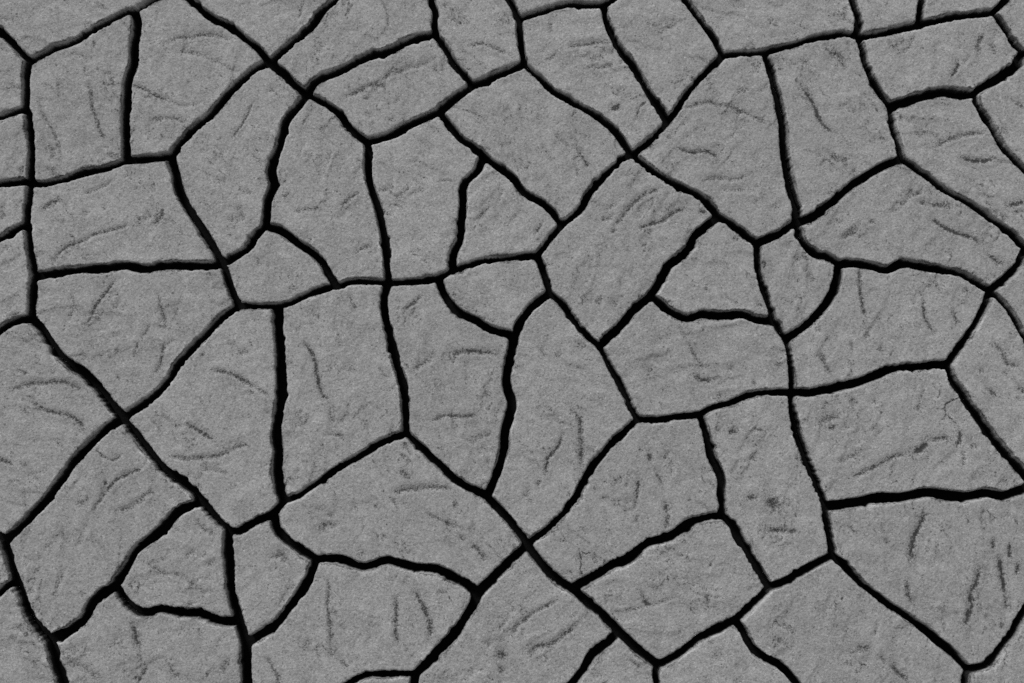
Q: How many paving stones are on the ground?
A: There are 64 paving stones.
